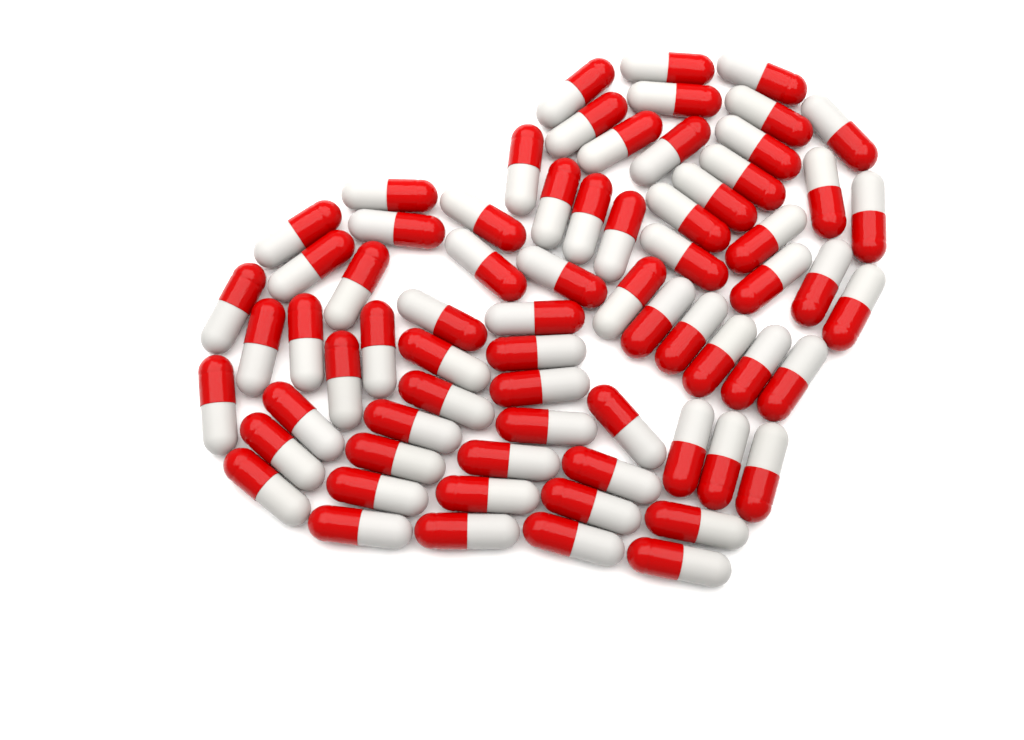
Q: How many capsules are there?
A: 70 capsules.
